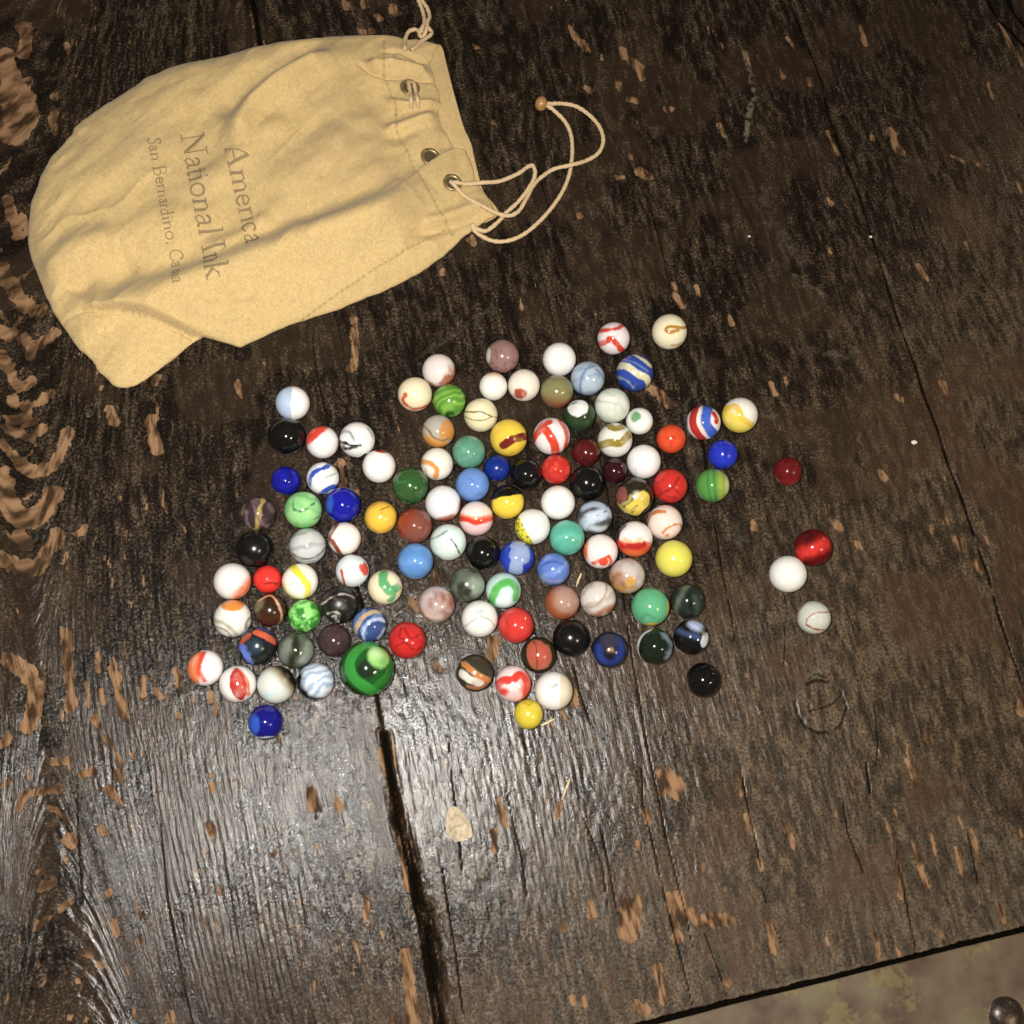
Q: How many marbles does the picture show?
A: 113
